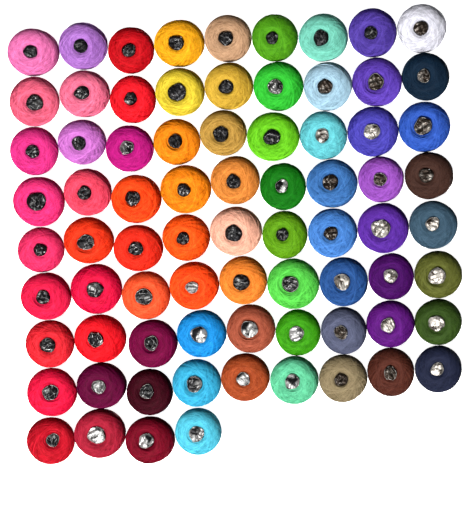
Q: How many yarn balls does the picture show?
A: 76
